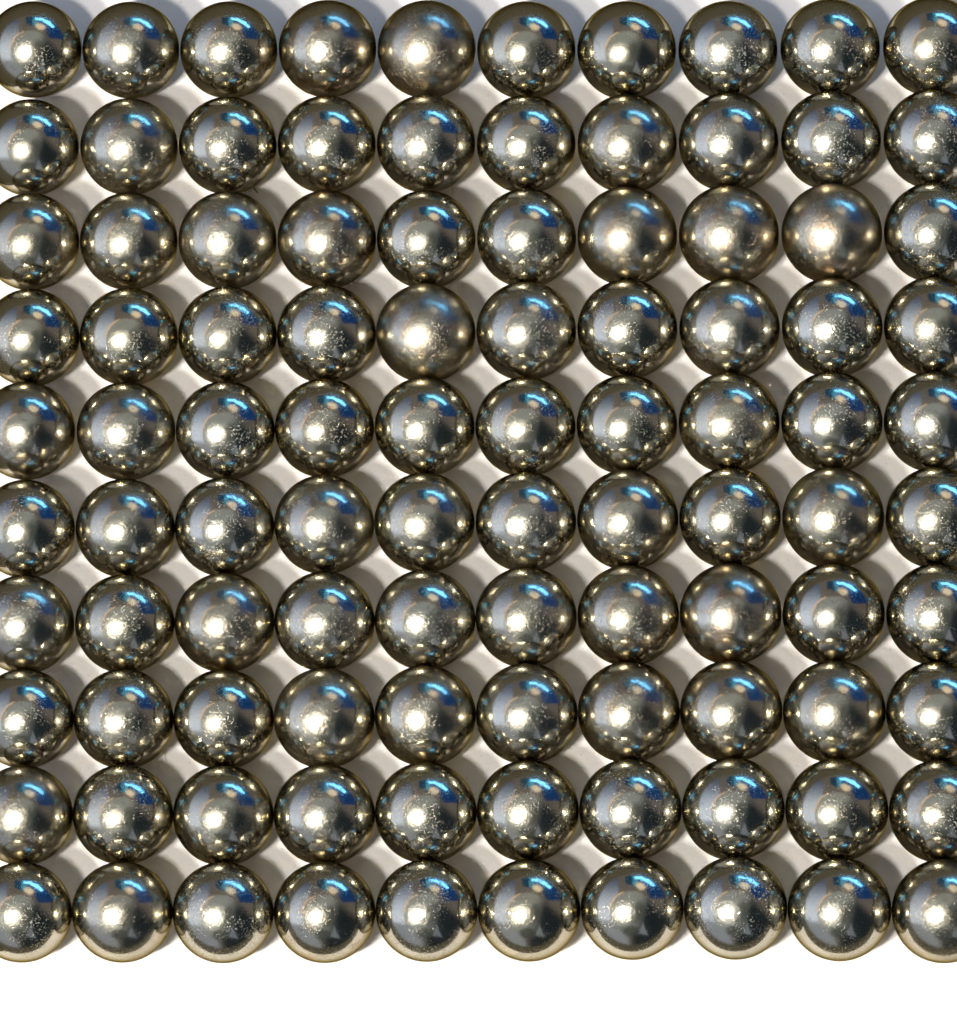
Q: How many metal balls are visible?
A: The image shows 100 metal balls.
